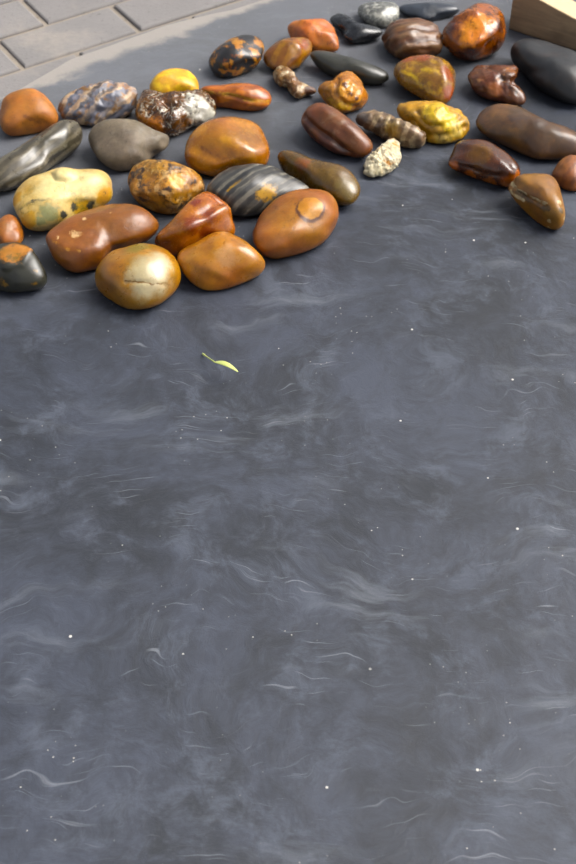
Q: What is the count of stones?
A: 41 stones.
